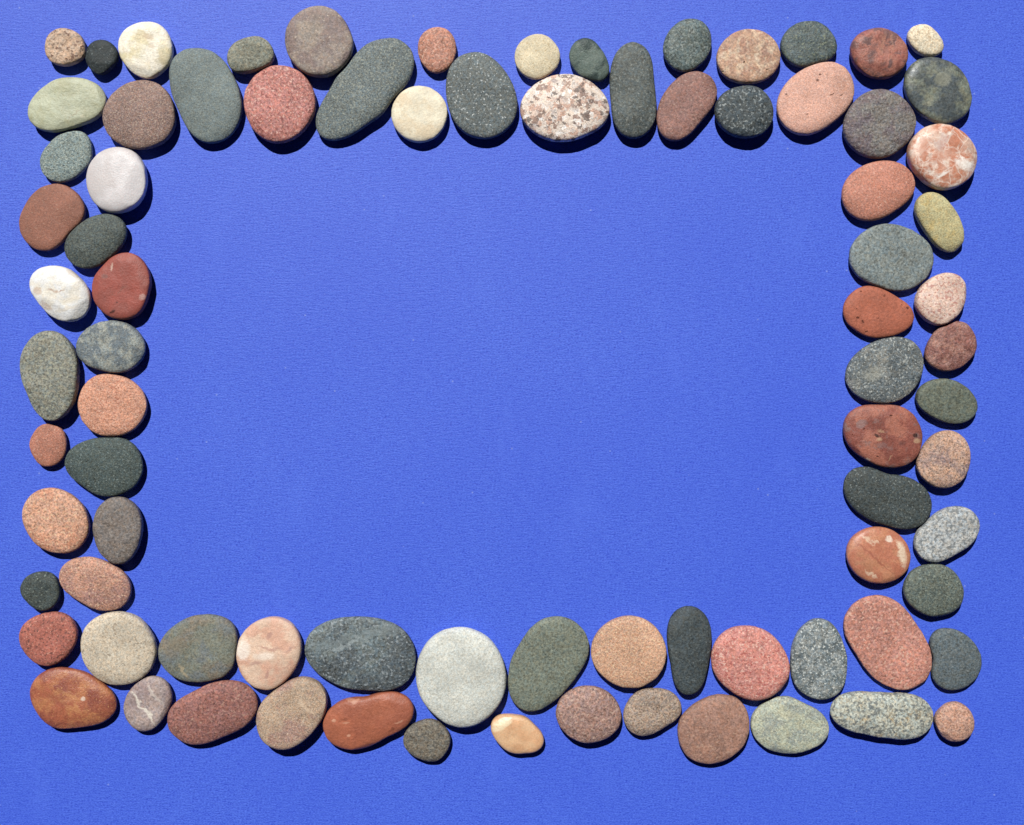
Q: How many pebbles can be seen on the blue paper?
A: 83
